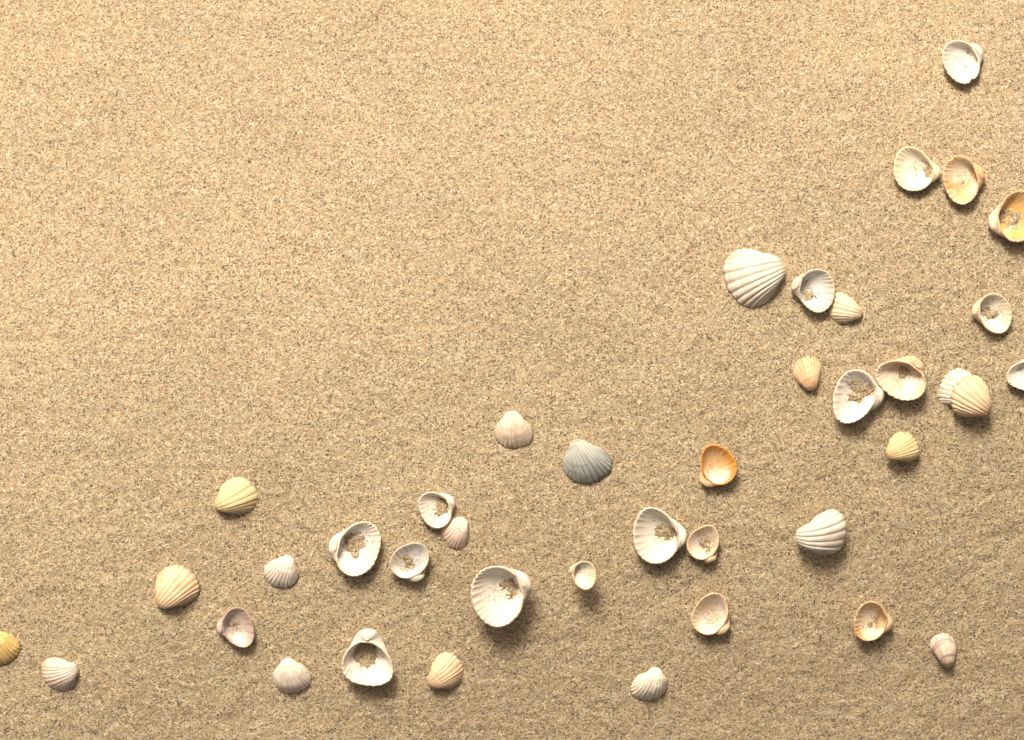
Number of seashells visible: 40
